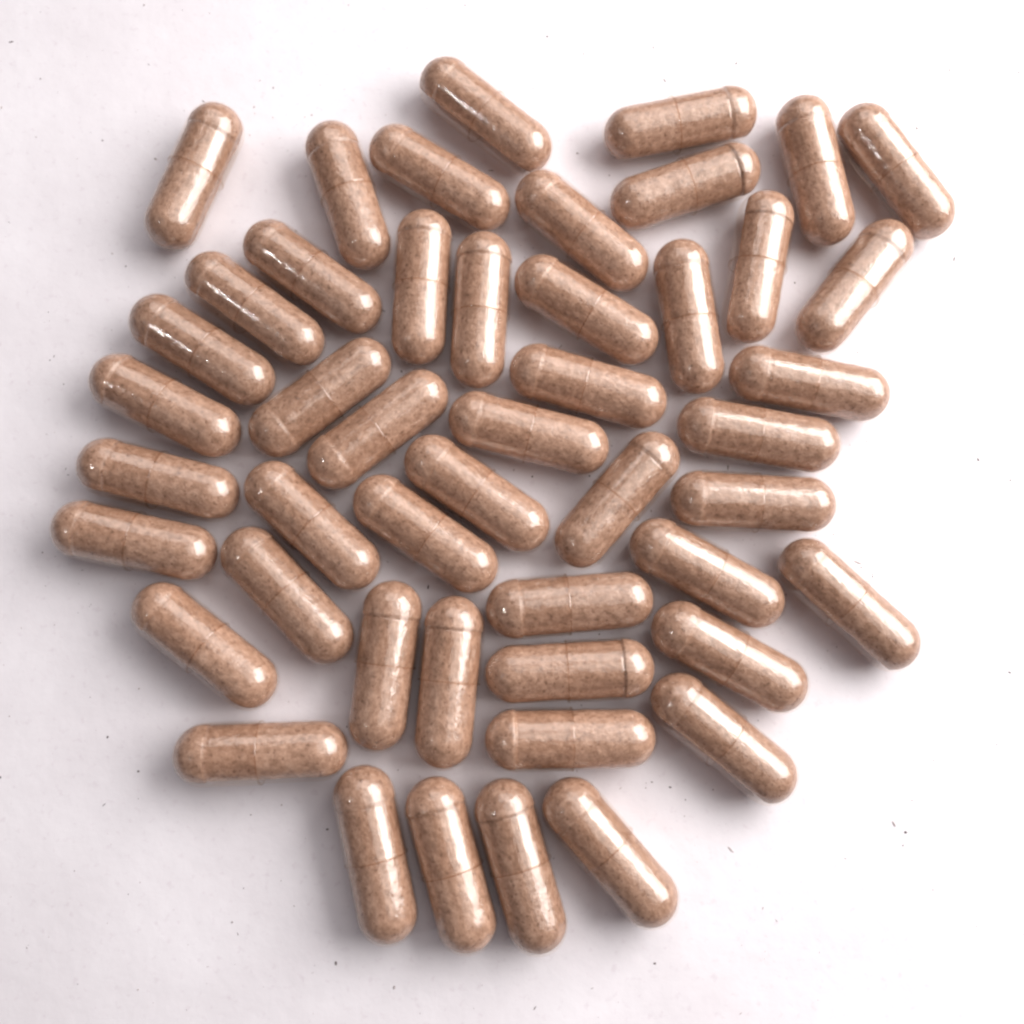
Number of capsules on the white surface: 48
